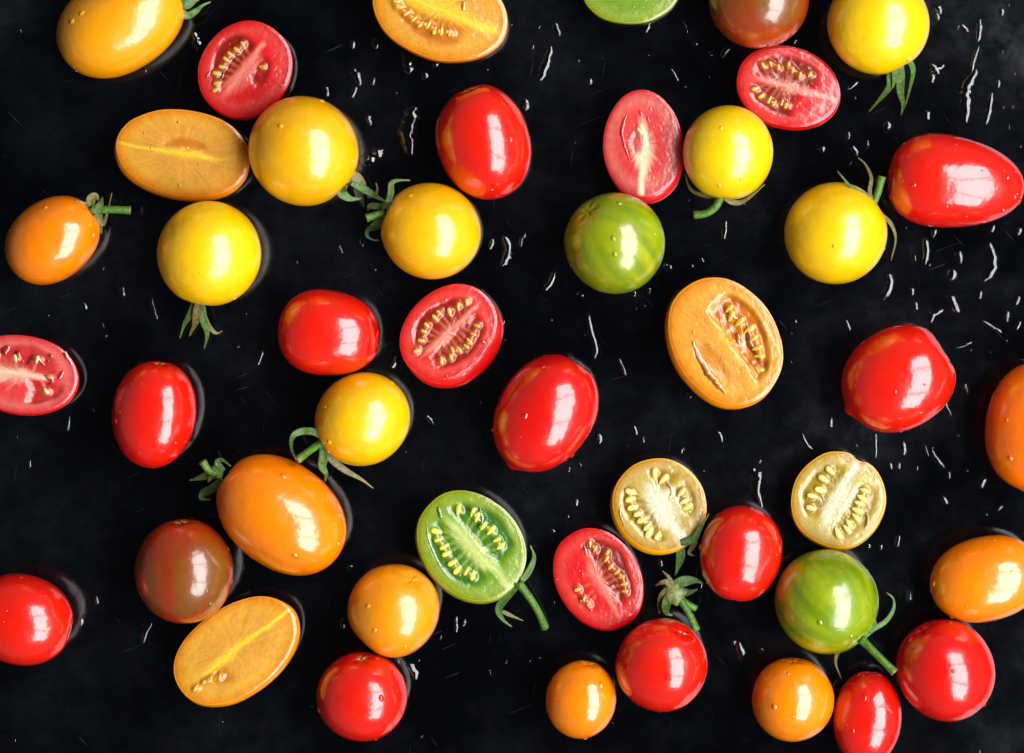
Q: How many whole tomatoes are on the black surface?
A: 31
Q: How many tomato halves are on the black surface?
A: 14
